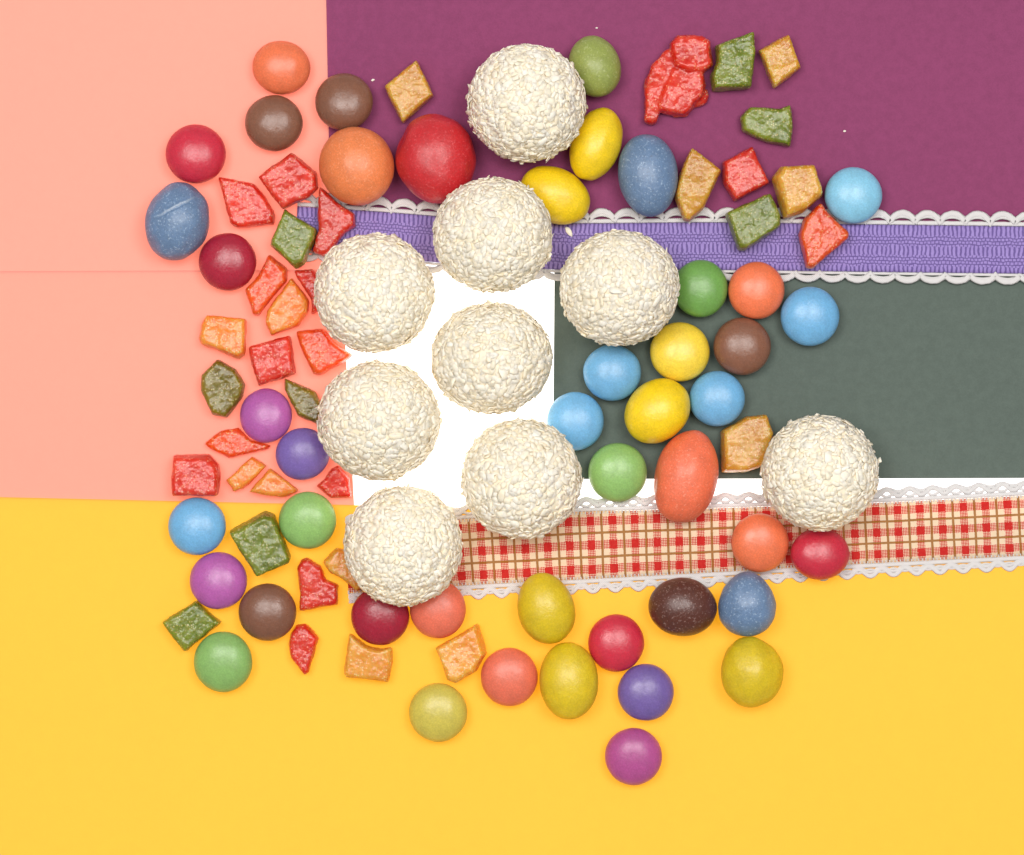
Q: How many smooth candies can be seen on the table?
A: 45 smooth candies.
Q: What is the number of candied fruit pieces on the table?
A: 35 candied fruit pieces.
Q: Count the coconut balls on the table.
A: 9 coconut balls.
